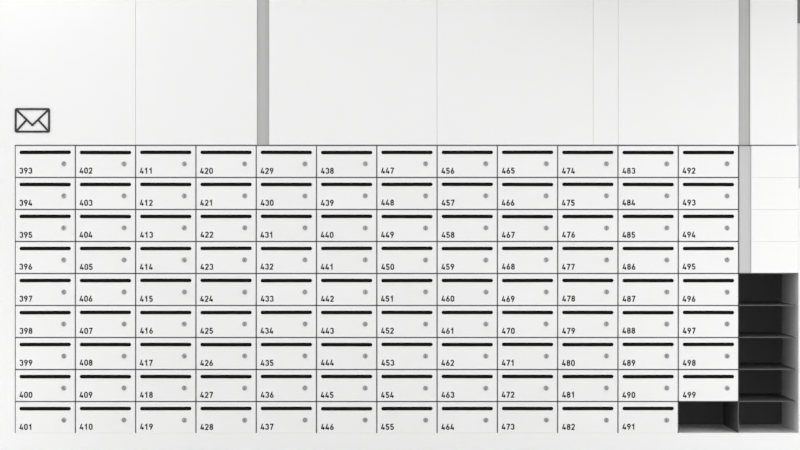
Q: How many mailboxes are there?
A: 107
